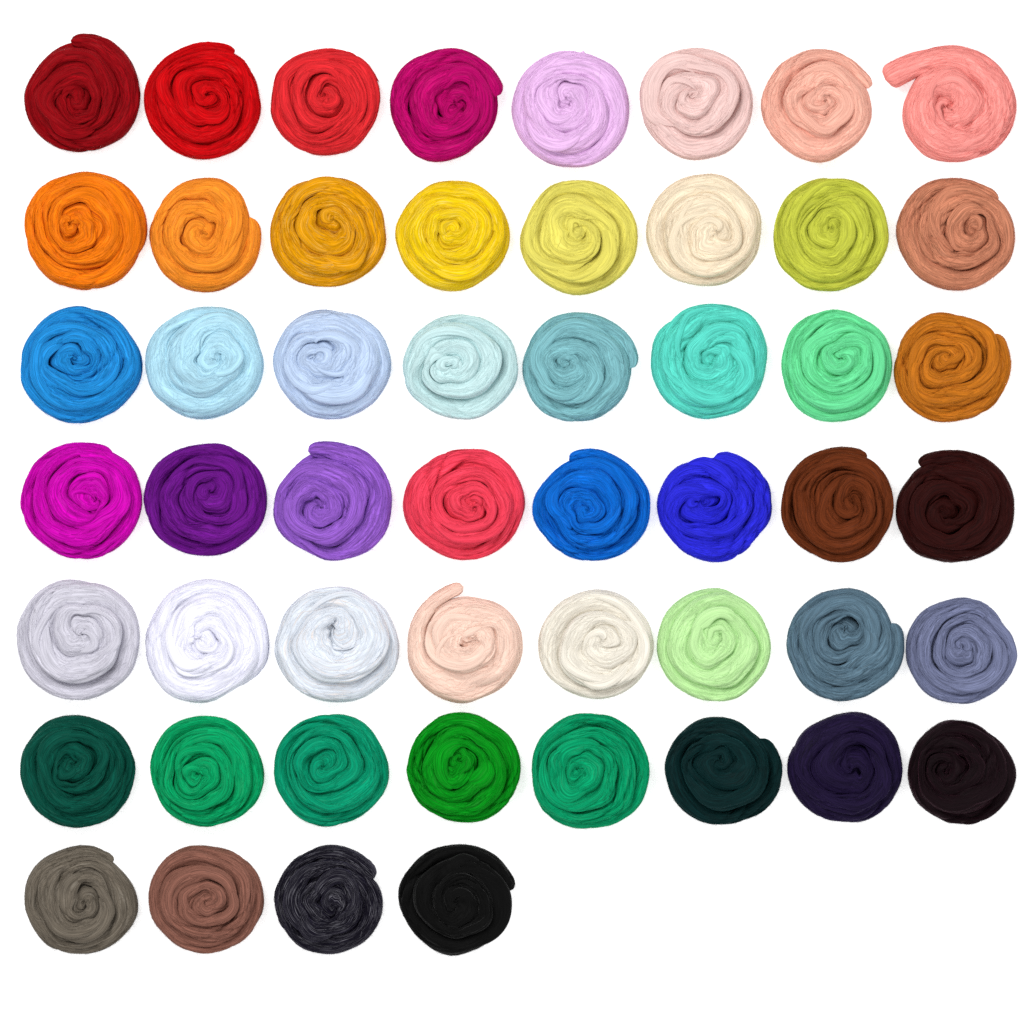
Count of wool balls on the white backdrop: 52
